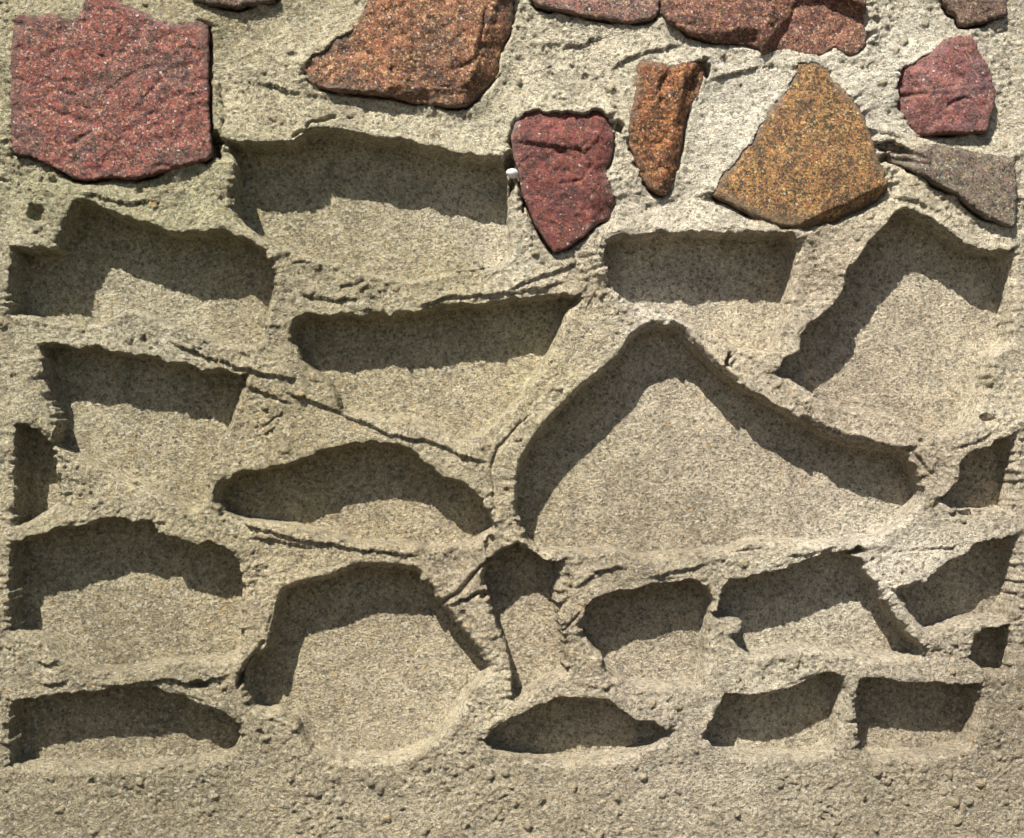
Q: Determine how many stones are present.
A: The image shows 11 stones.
